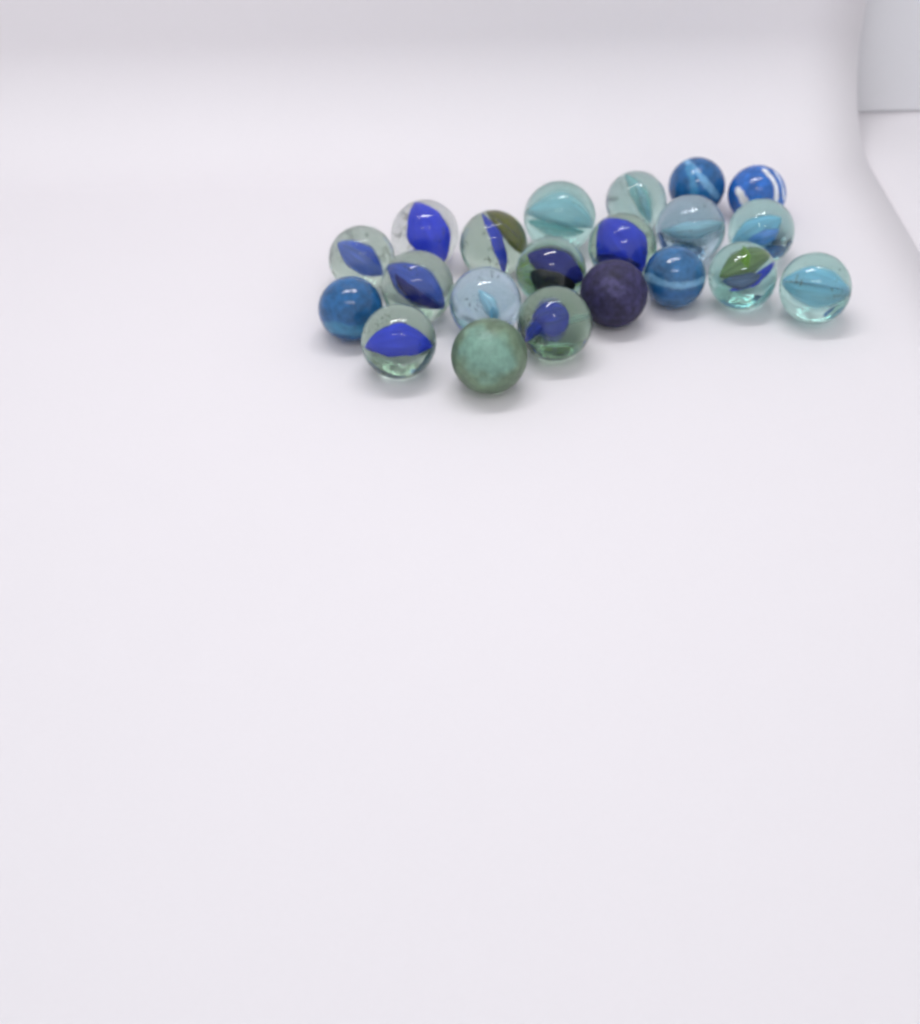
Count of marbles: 21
